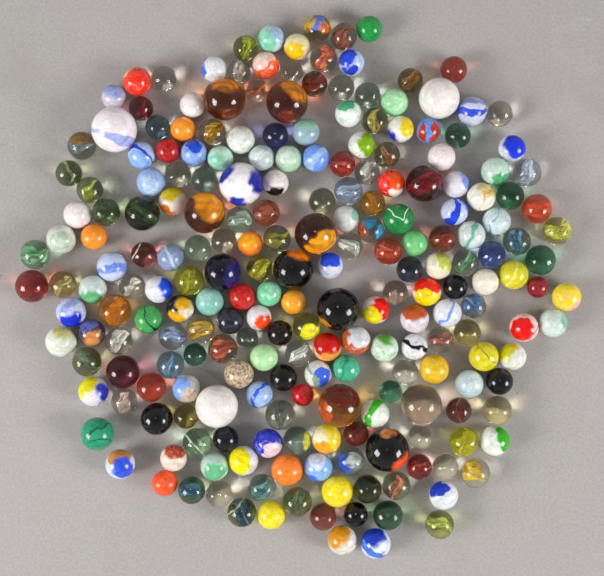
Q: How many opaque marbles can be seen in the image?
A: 119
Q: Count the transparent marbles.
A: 108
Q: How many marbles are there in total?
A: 227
